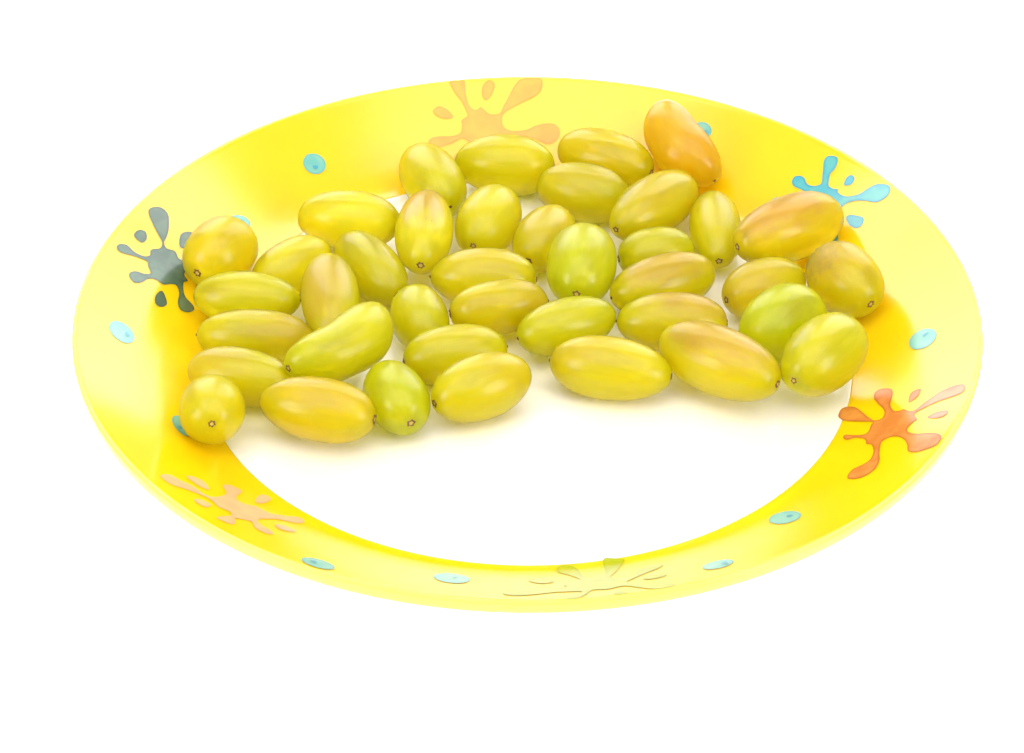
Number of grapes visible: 39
